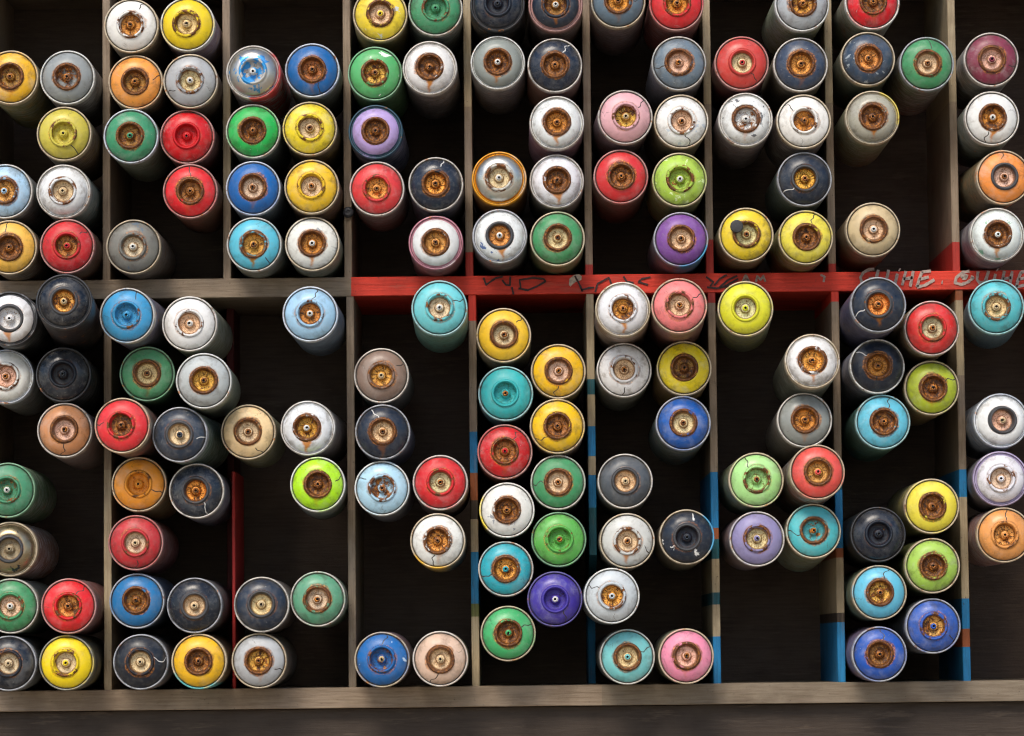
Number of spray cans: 148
